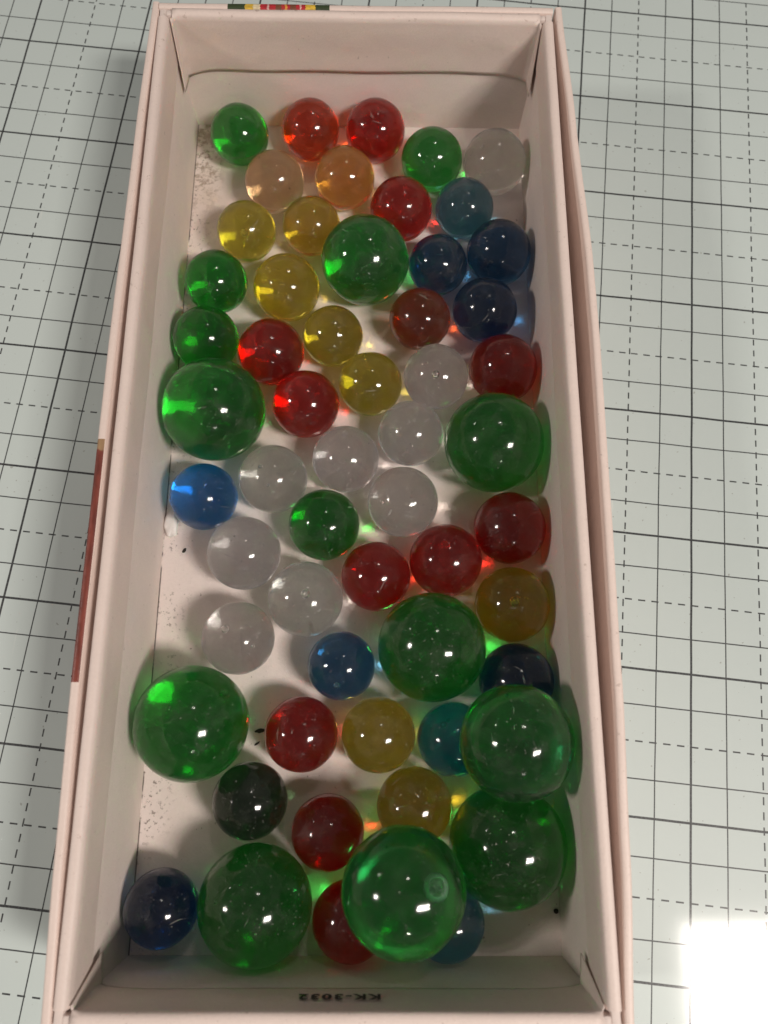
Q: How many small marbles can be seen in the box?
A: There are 48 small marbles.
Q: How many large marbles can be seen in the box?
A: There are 9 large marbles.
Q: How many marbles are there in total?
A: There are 57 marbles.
